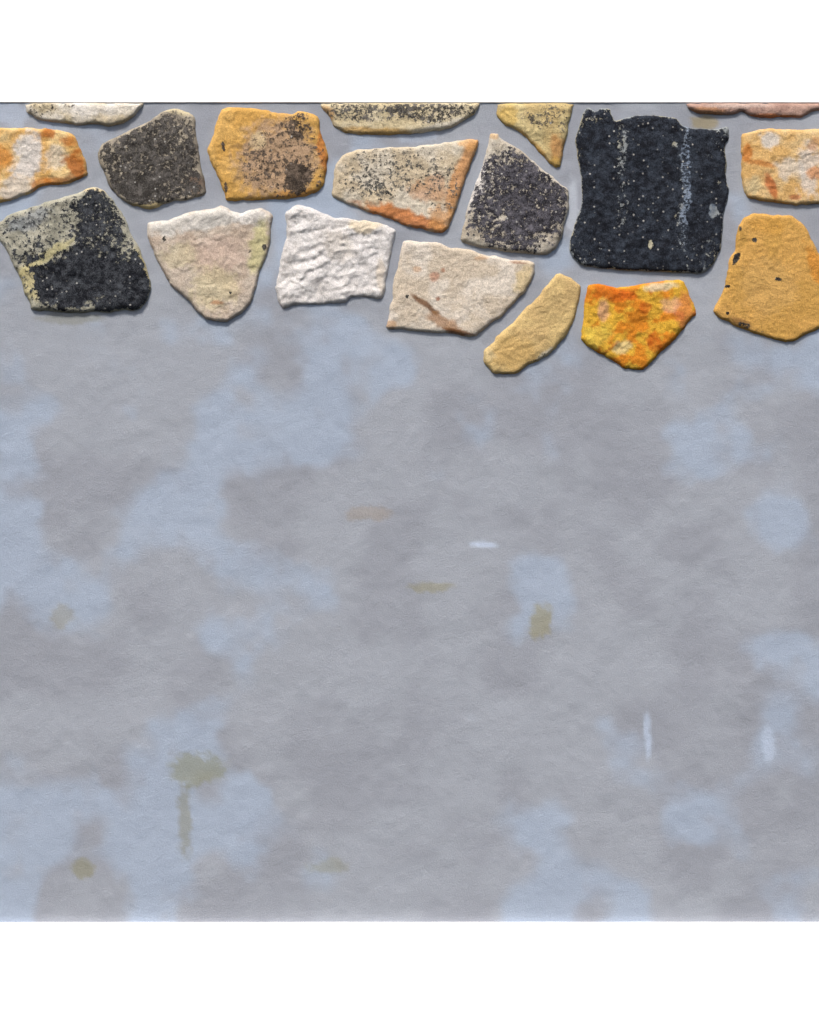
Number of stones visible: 18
